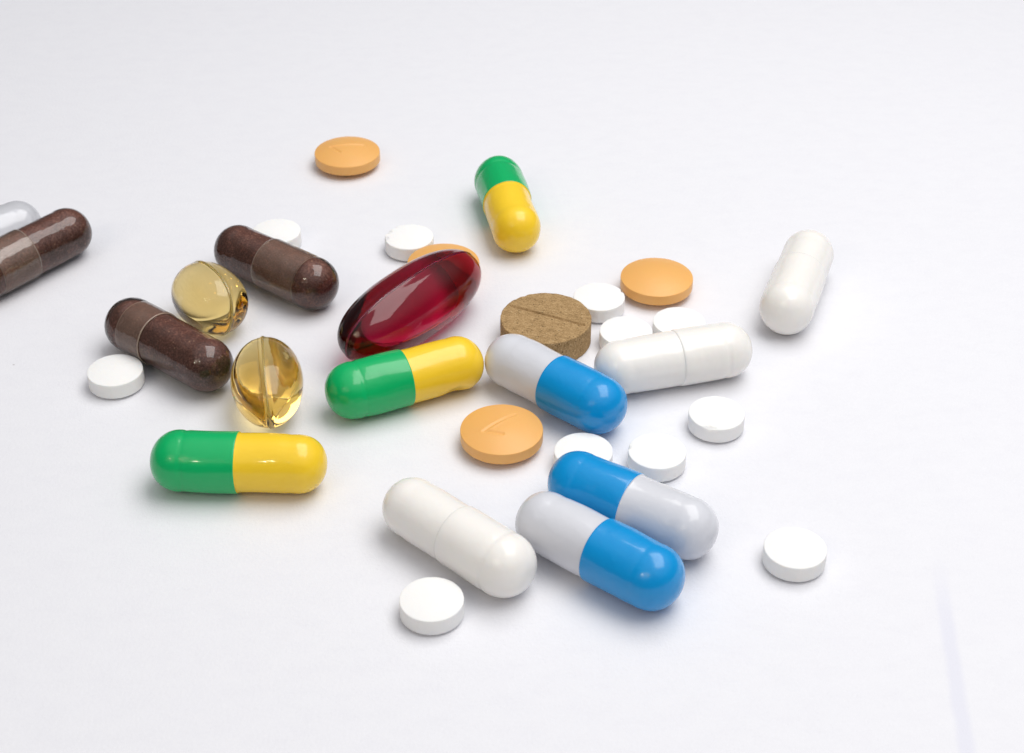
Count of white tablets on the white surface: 11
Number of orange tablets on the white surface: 4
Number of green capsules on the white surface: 3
